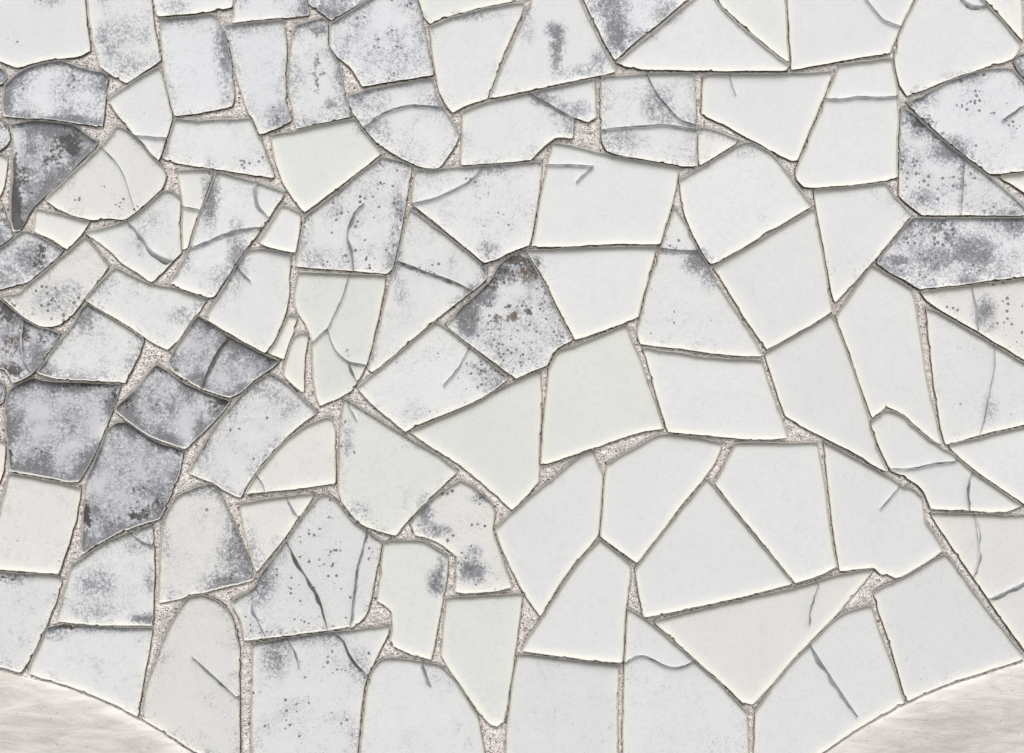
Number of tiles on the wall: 107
